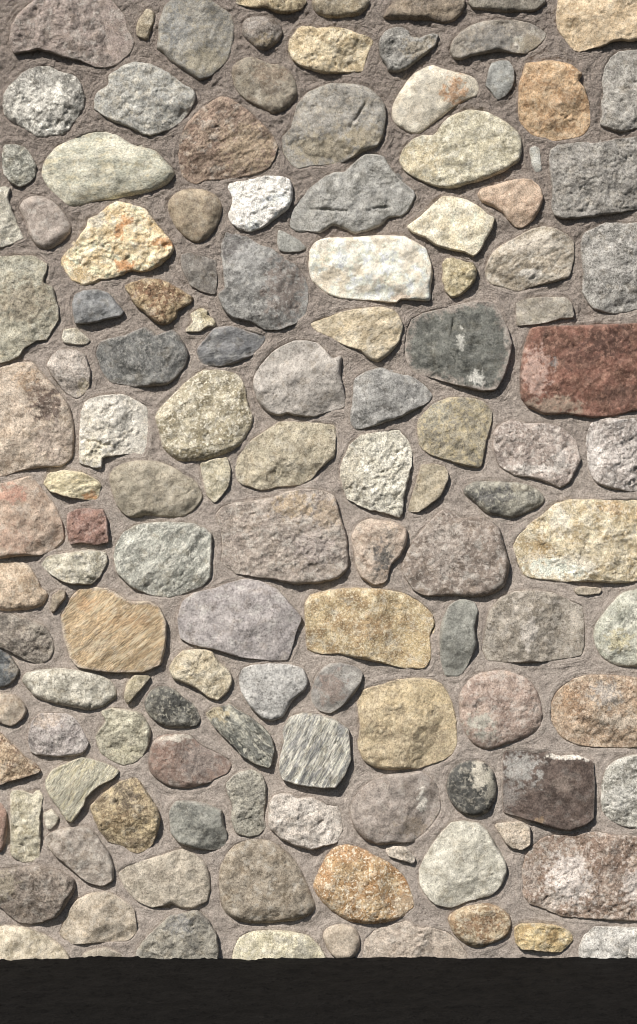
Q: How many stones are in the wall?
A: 134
